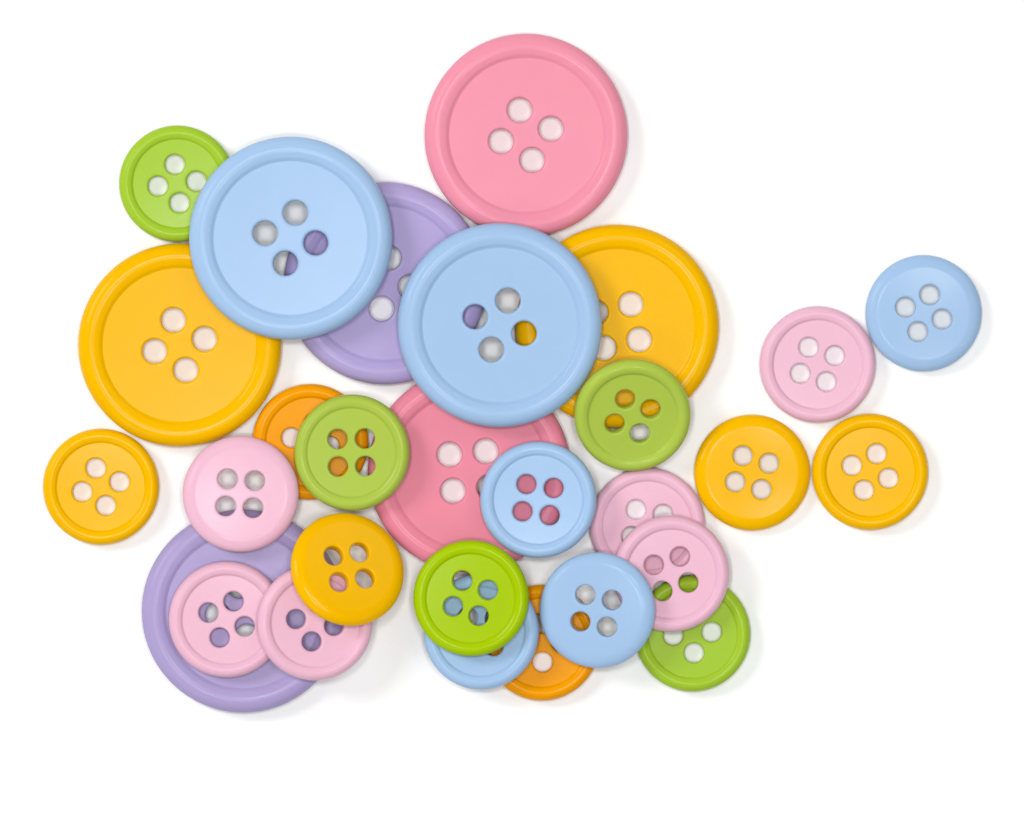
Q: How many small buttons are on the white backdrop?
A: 21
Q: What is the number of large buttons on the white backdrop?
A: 8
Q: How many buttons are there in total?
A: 29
